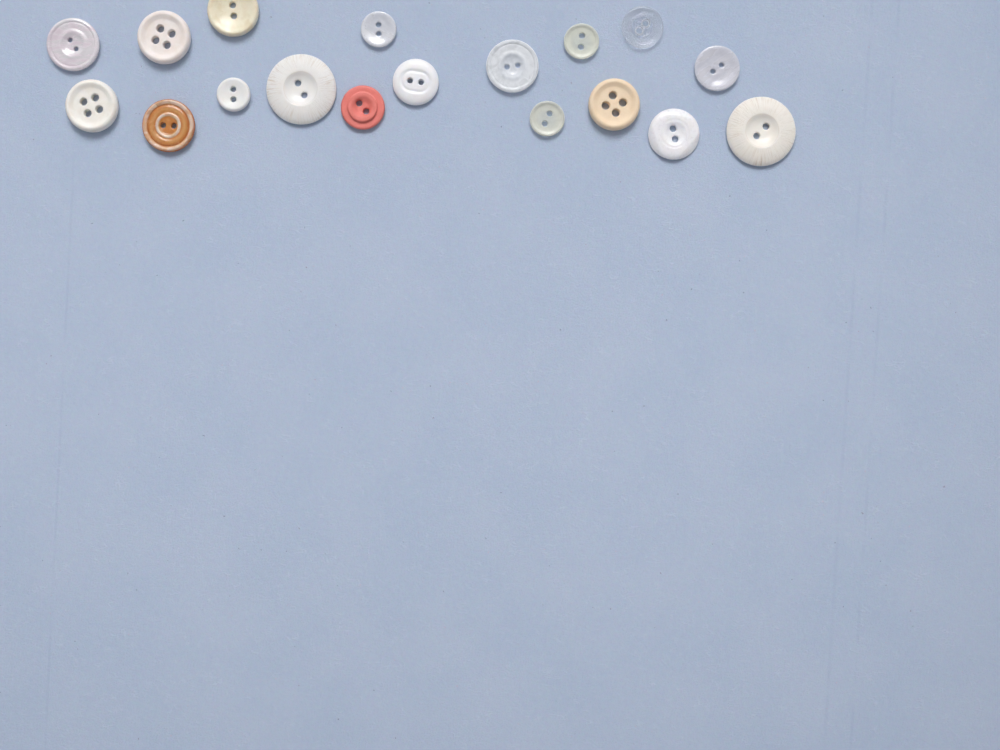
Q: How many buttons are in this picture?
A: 18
